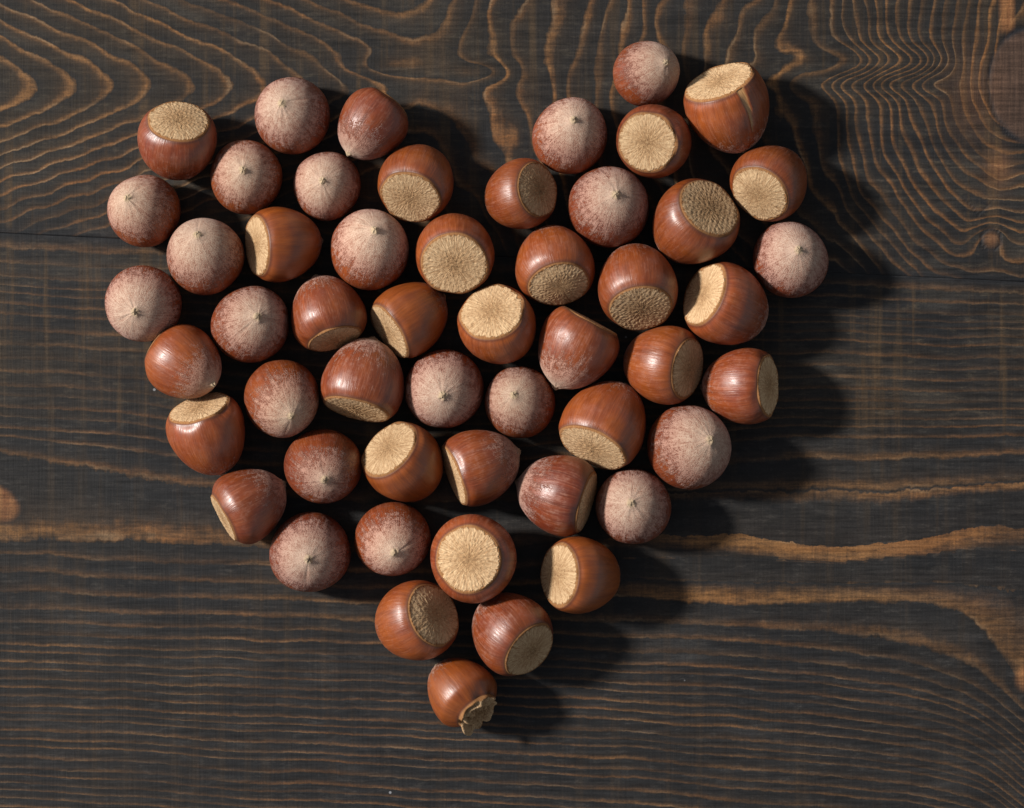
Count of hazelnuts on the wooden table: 52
